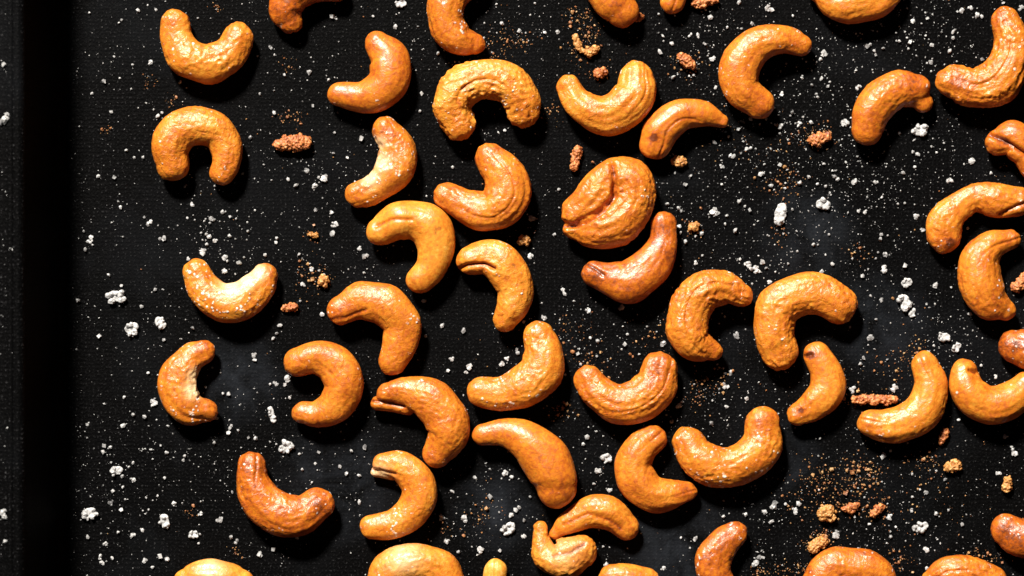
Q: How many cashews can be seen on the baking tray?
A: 51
